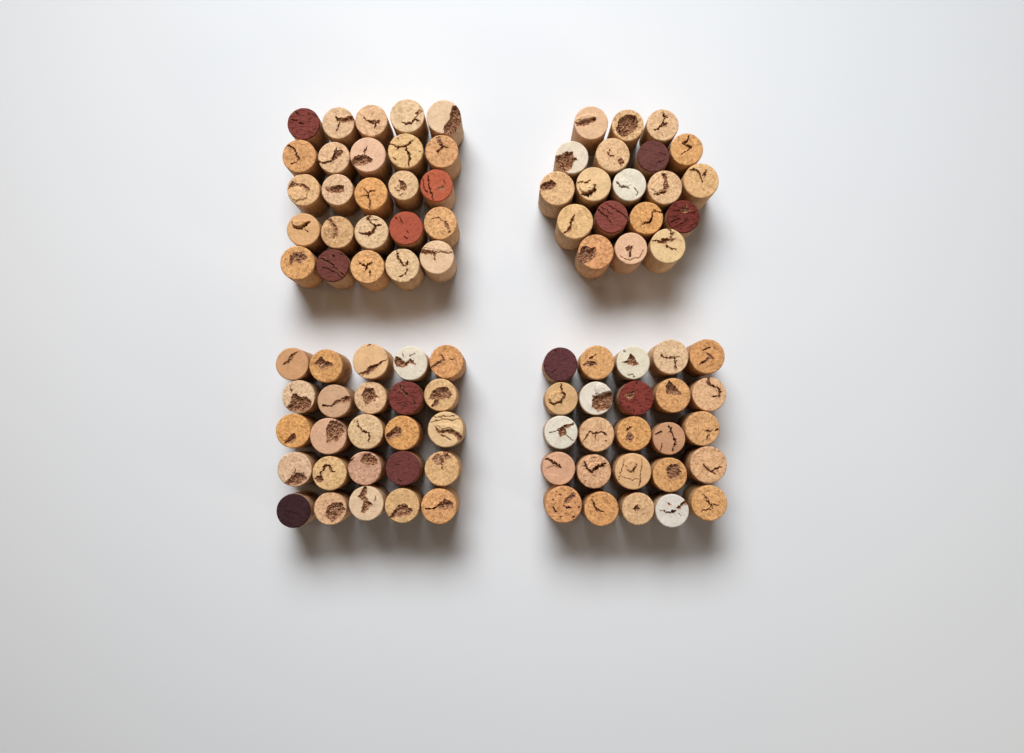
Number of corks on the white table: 94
